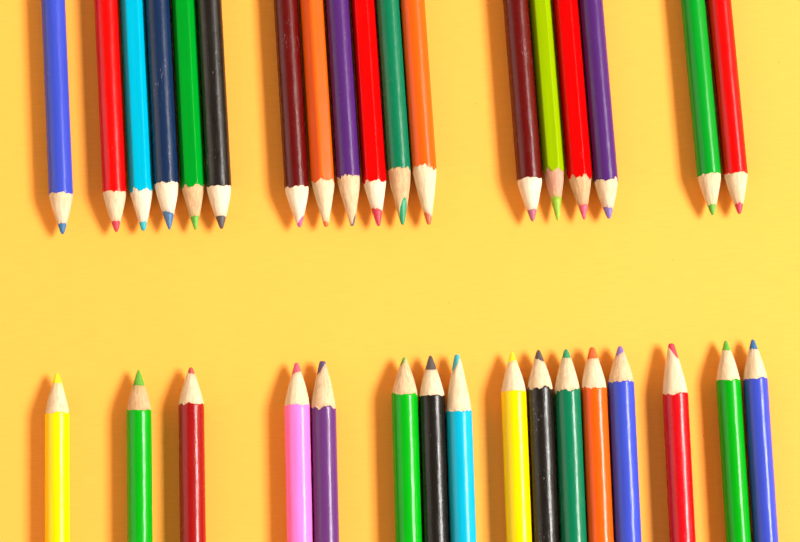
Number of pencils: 34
